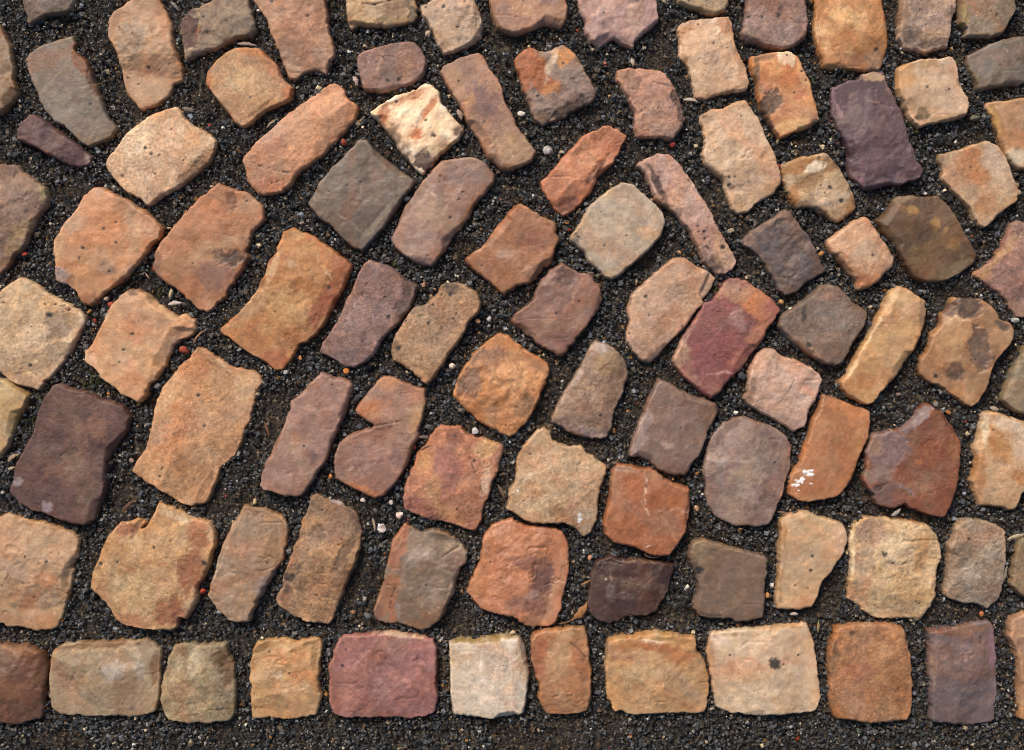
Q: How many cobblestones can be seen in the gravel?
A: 98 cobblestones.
